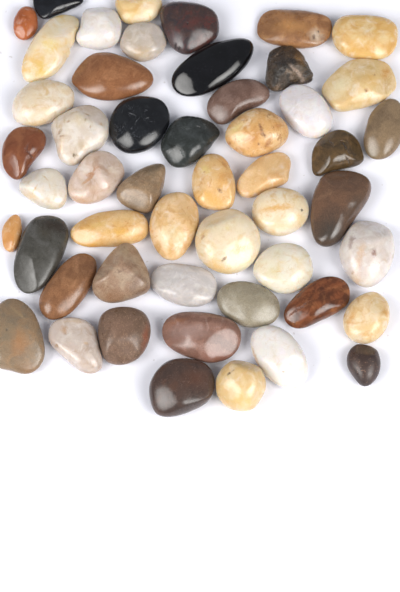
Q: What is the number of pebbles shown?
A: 51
